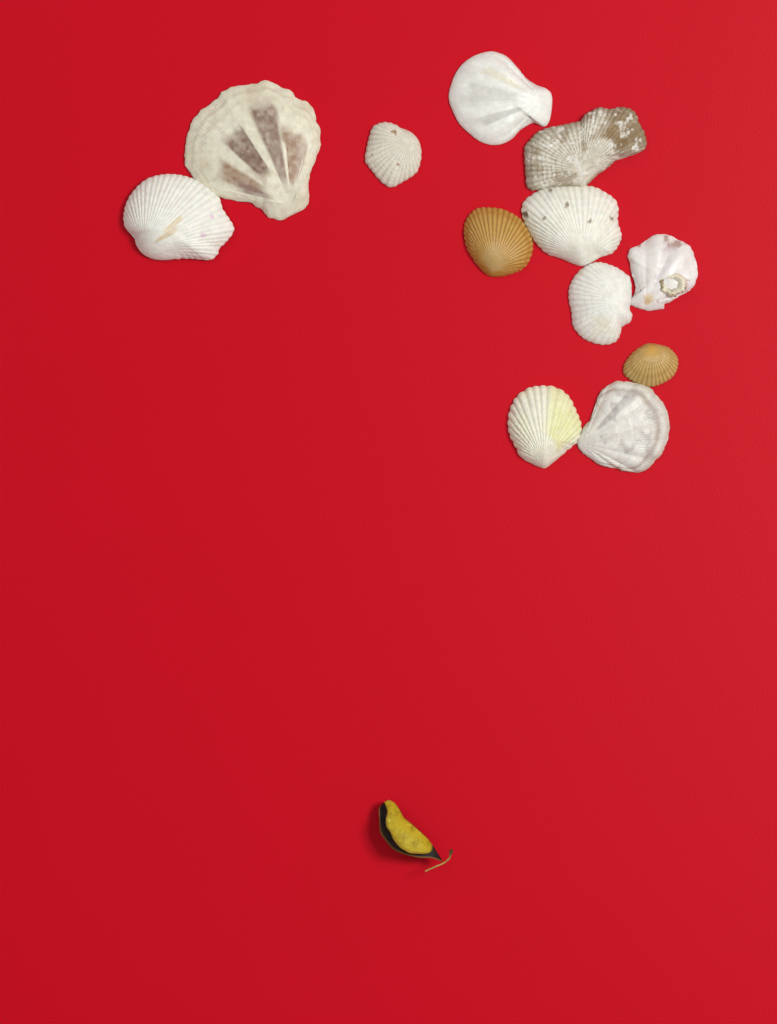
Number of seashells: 12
